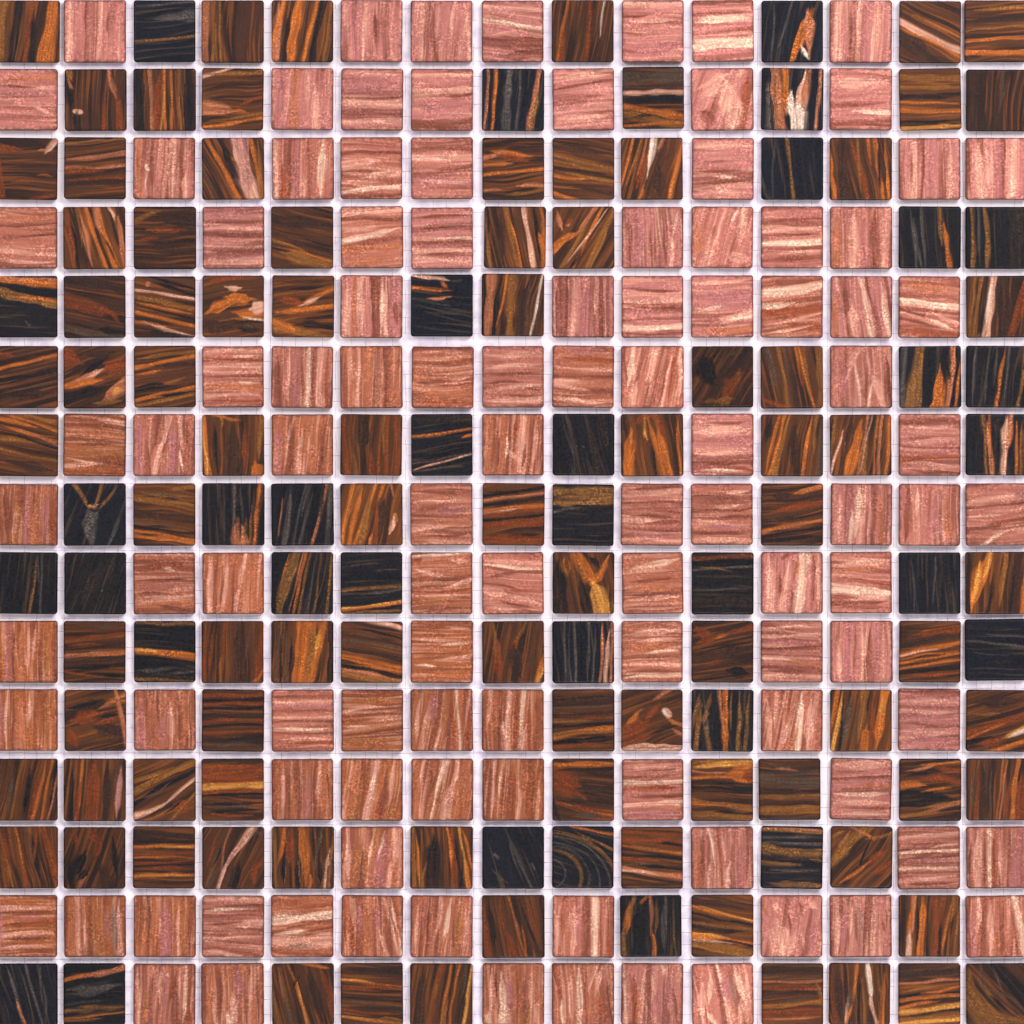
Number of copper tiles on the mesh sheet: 104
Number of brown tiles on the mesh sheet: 87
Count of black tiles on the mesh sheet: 34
